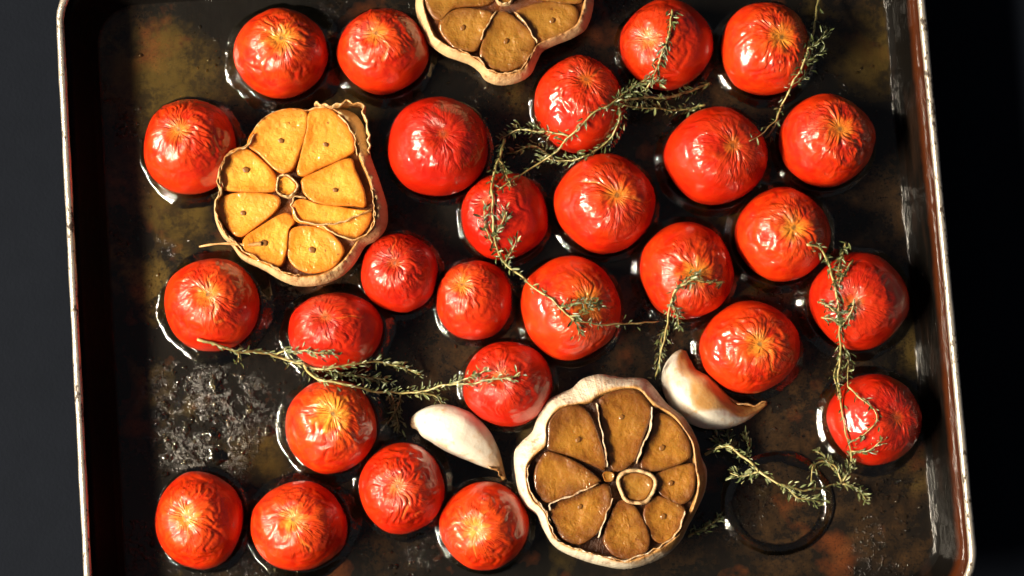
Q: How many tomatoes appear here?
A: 27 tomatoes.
